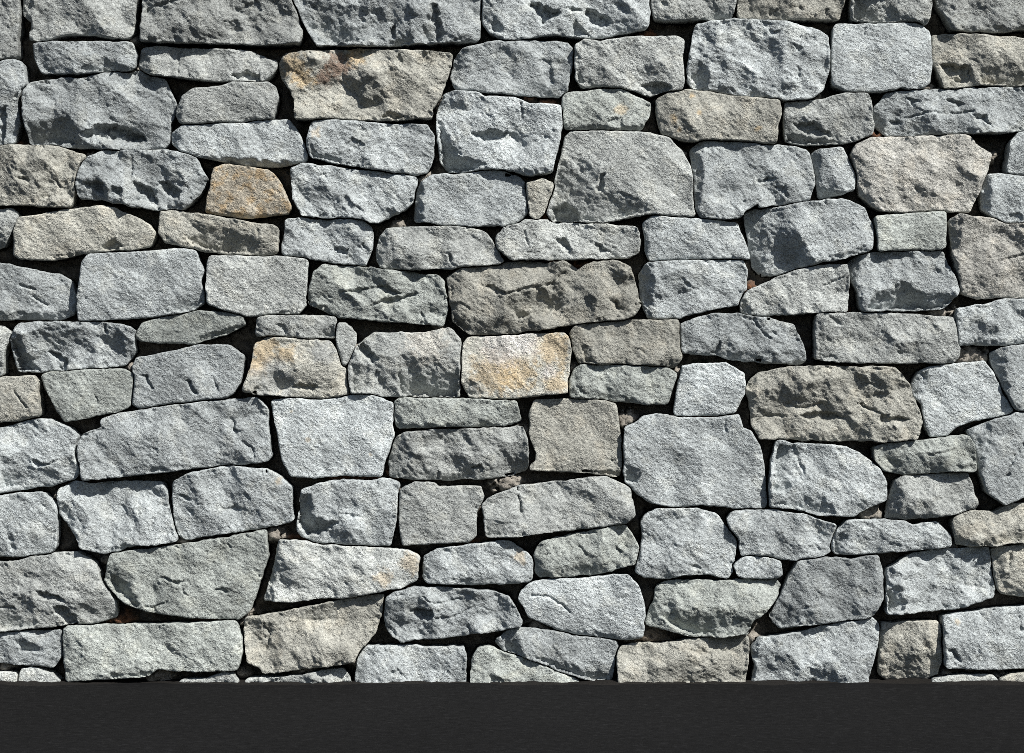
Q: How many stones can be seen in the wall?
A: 126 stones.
